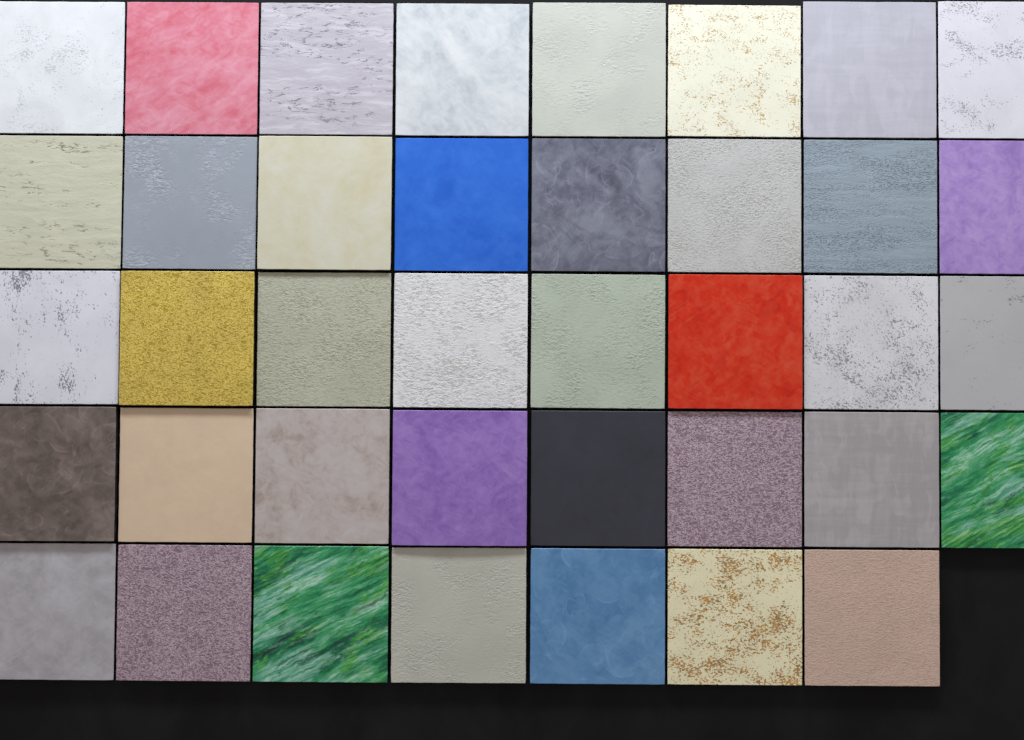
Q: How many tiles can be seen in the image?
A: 39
